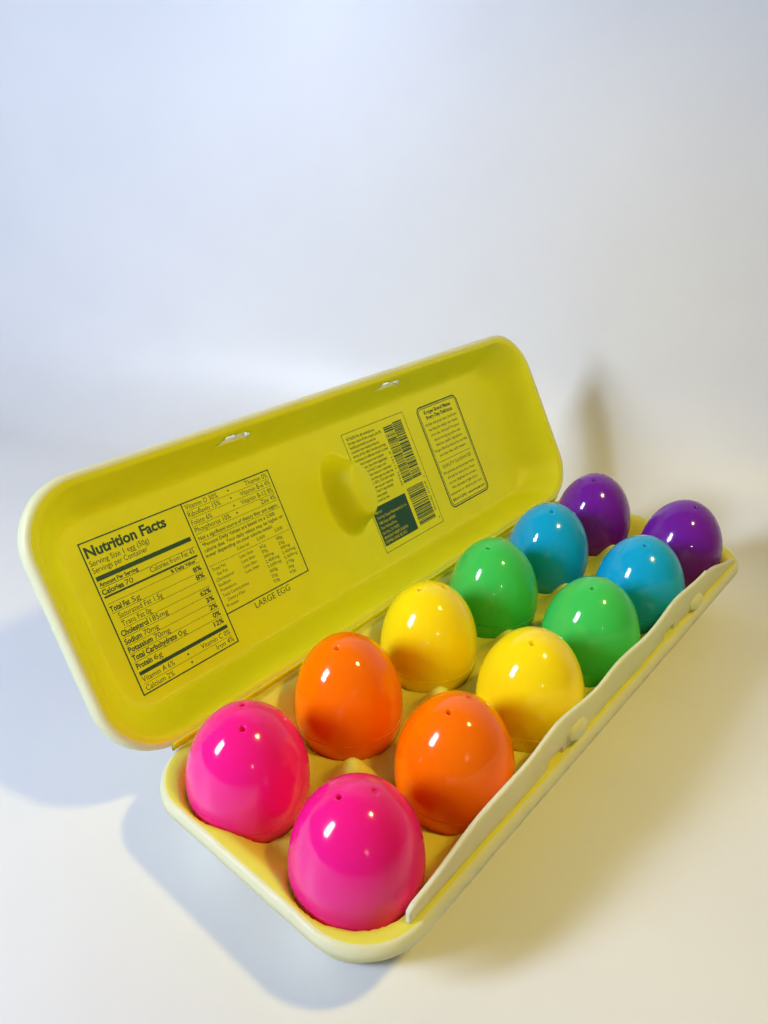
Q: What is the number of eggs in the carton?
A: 12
